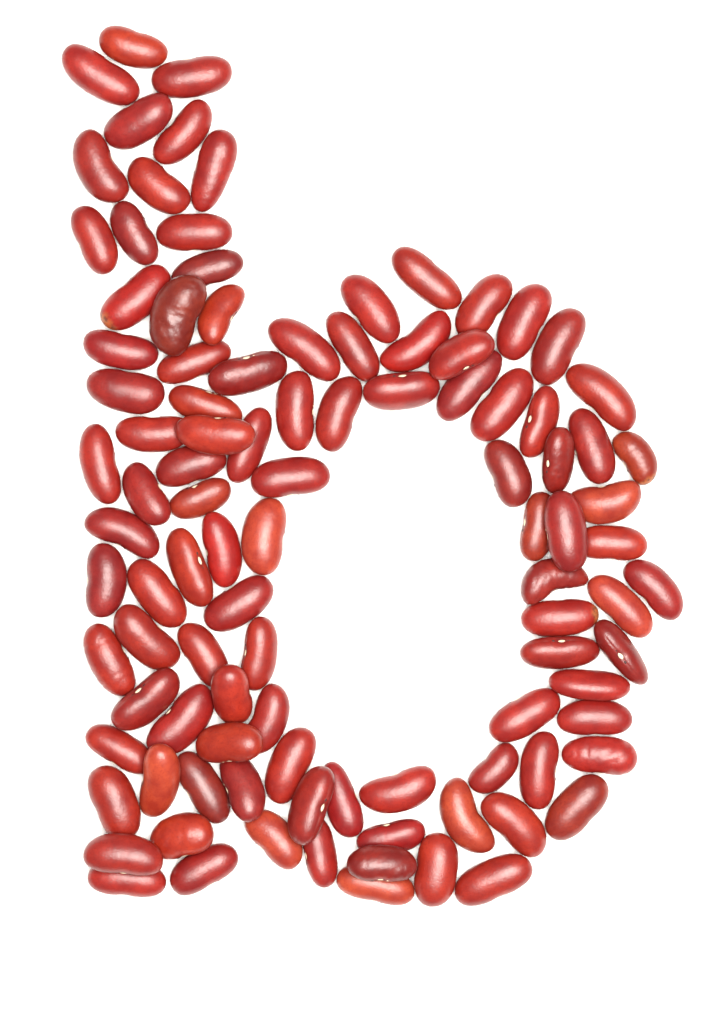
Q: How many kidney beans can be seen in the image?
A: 103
